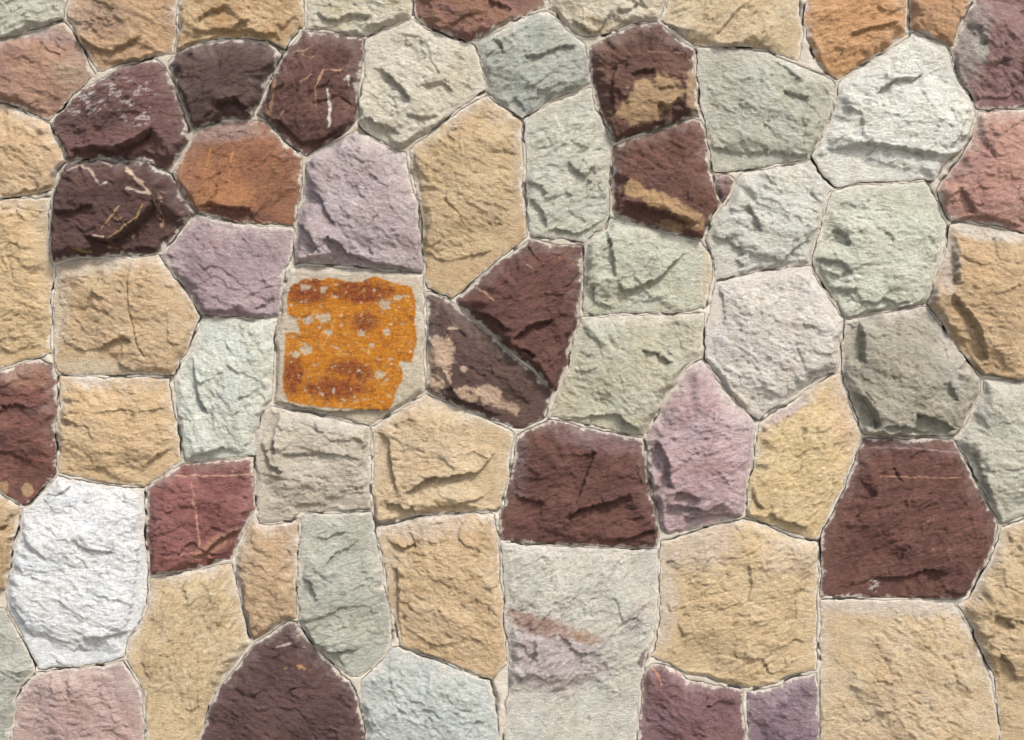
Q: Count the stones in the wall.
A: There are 68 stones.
